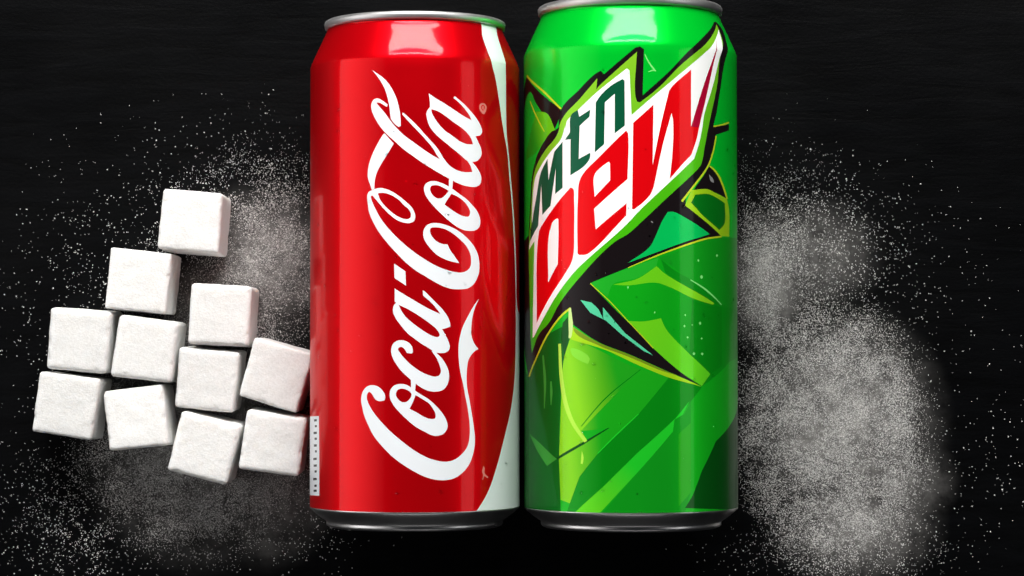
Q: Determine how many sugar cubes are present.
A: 11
